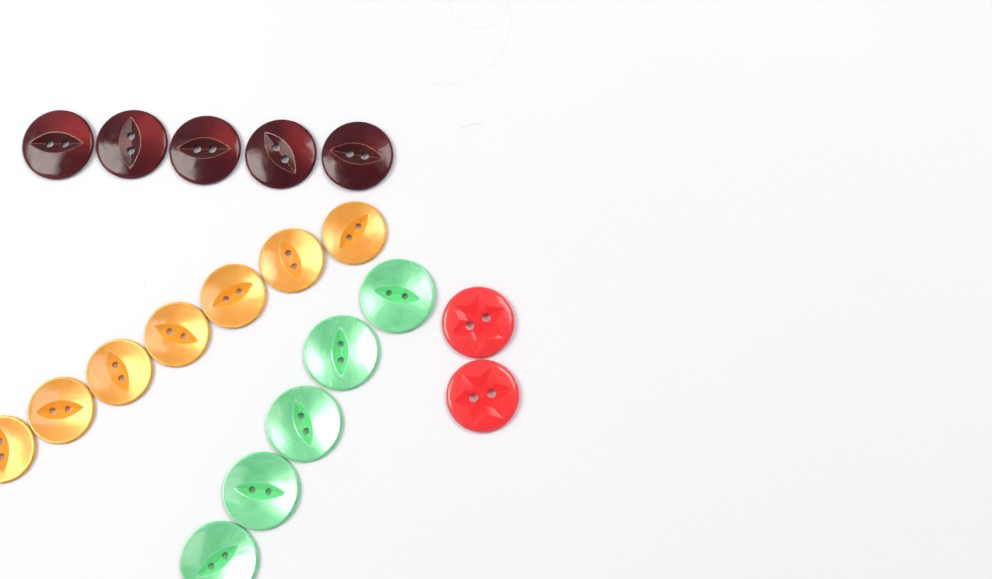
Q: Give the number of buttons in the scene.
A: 19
